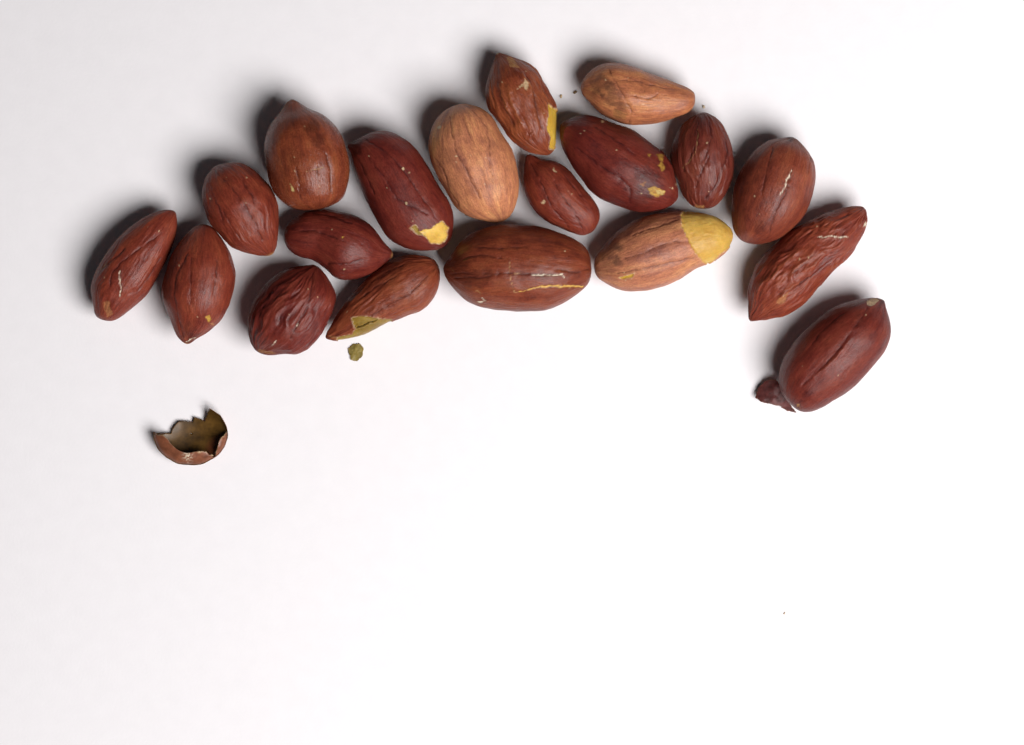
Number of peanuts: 19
